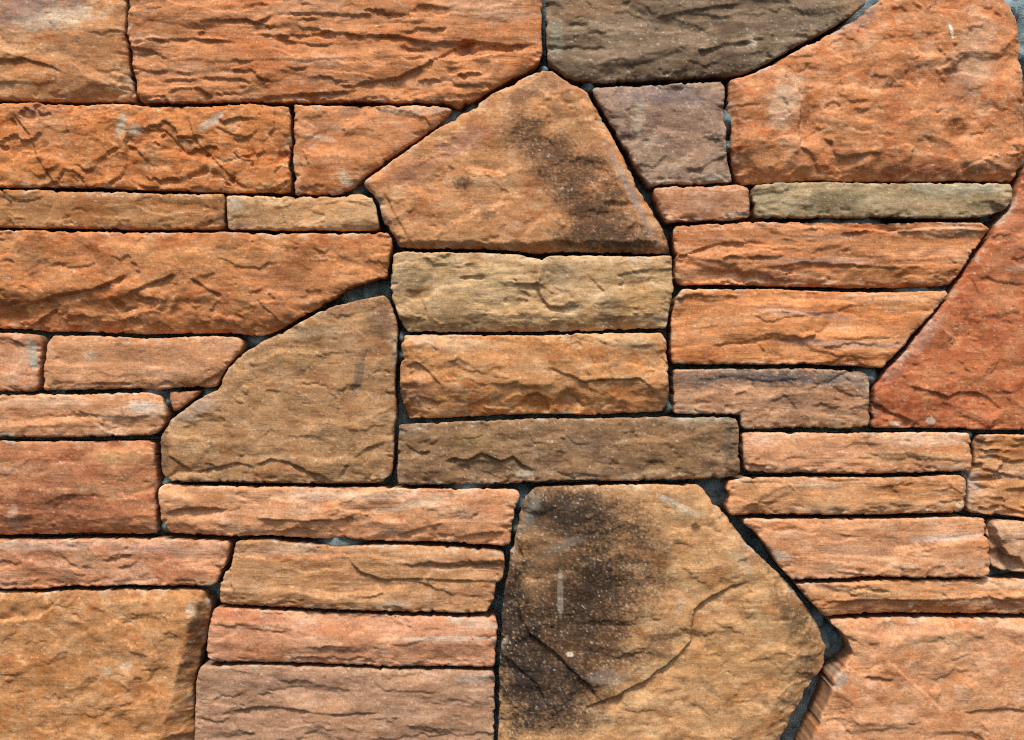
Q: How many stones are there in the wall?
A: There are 40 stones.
